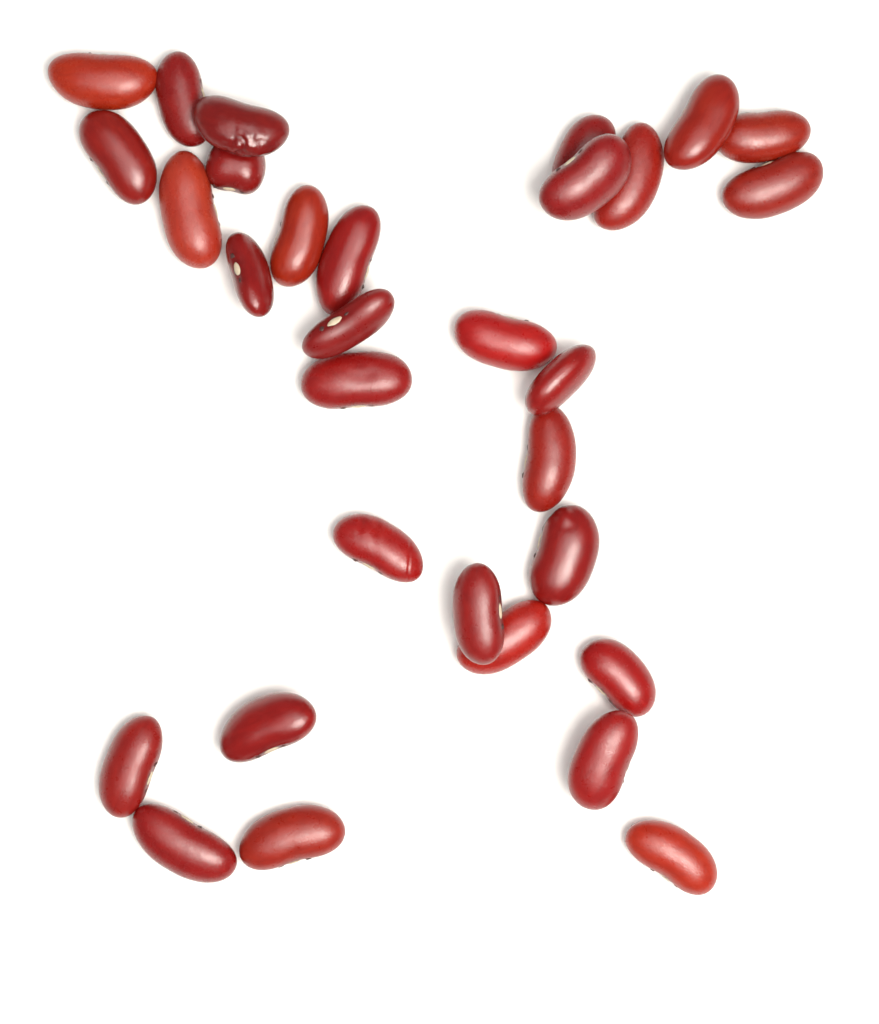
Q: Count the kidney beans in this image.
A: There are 31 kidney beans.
